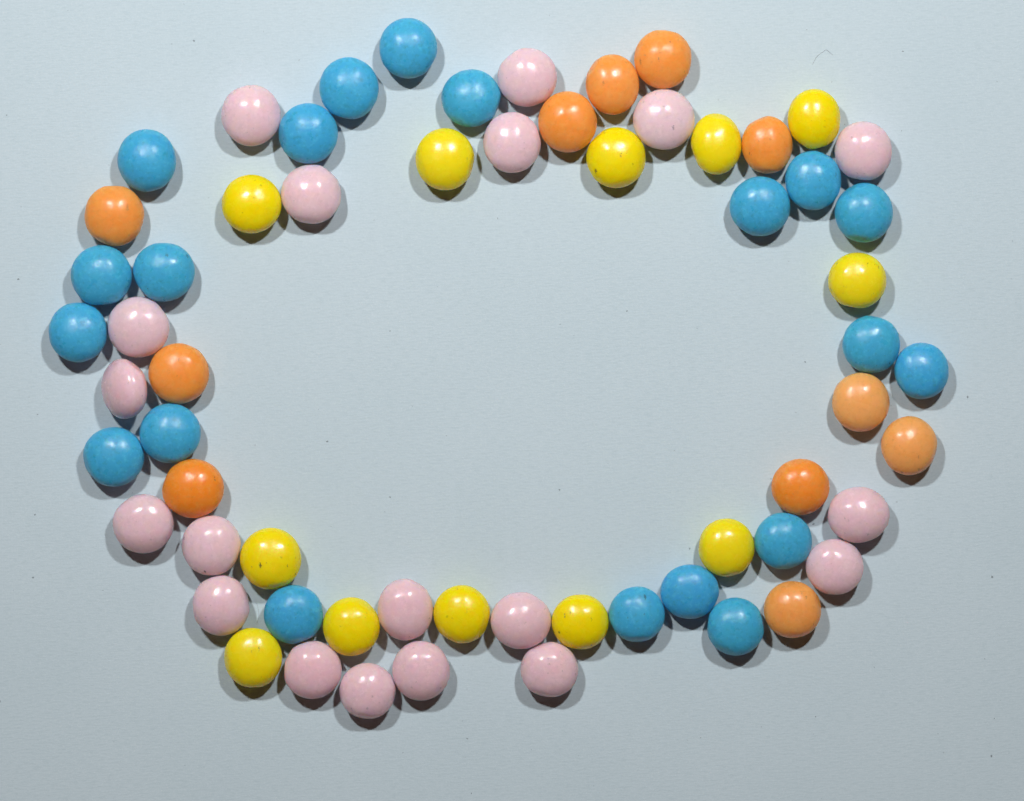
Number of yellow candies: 12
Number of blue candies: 20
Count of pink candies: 19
